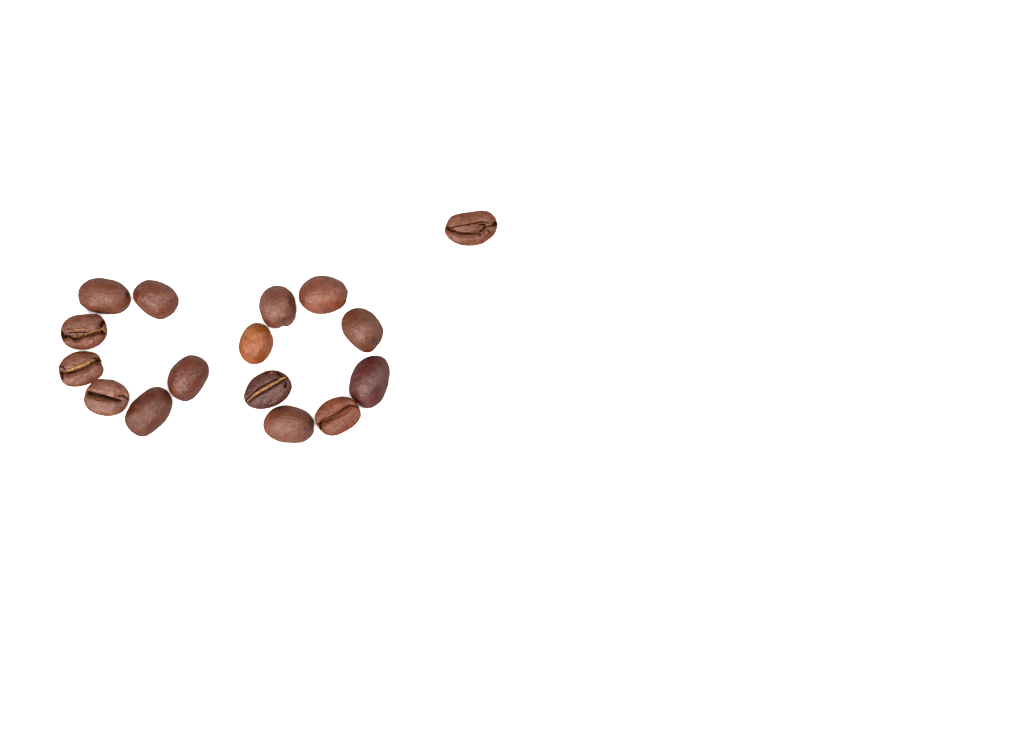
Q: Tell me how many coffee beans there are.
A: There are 16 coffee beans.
